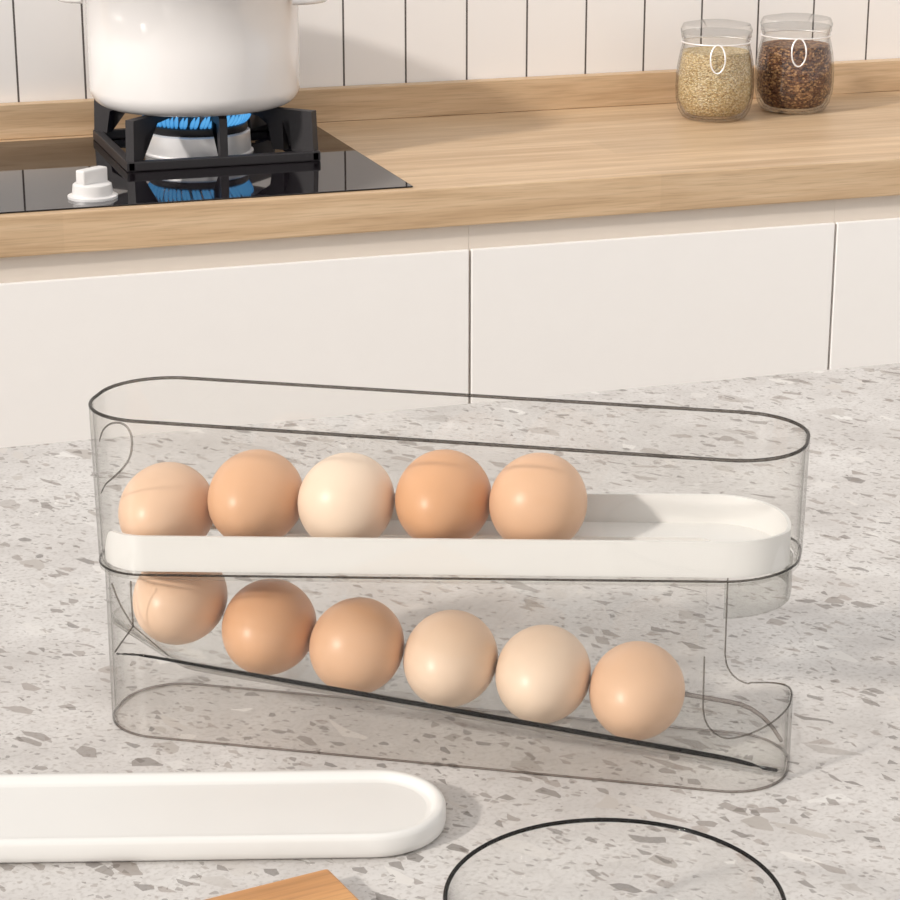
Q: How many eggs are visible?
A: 11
